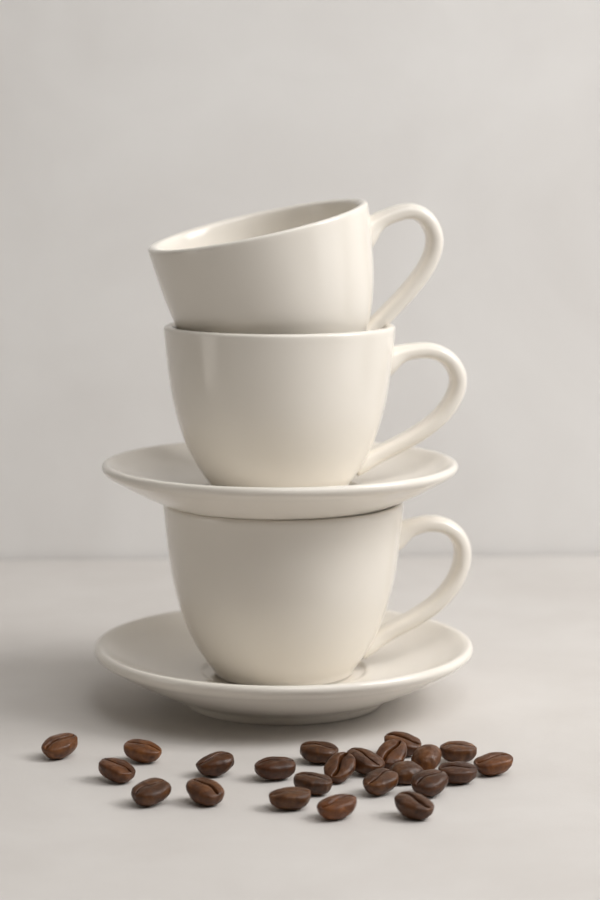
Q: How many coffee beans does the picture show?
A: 23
